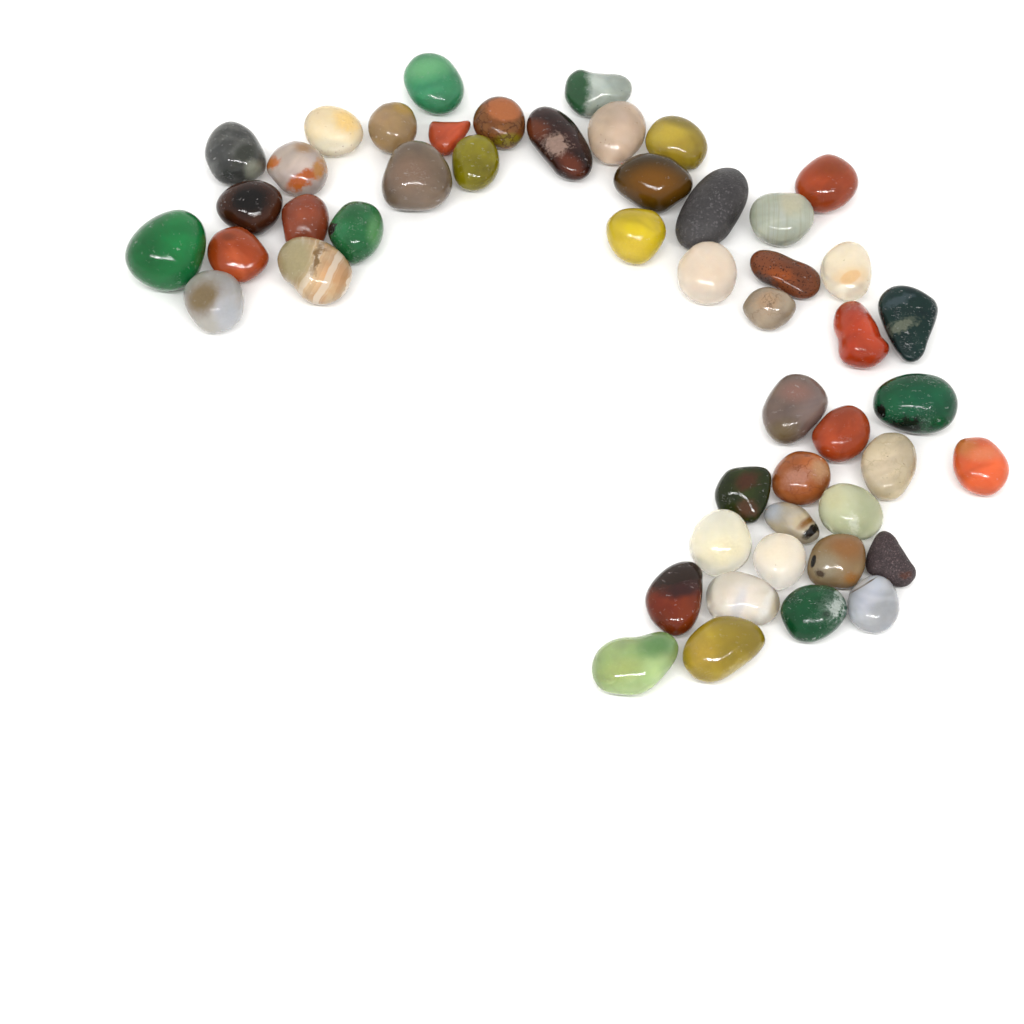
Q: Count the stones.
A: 50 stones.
